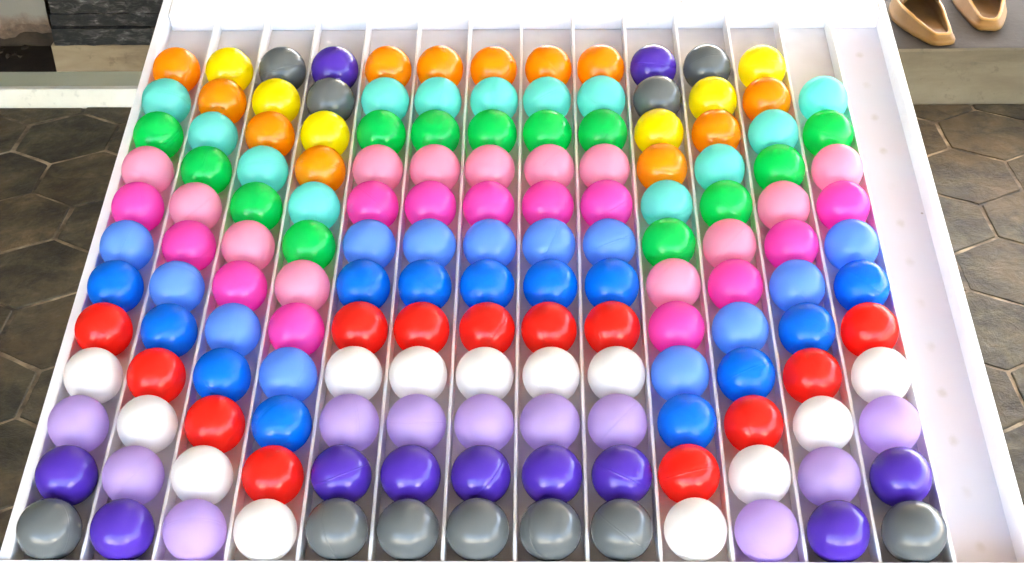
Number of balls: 155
